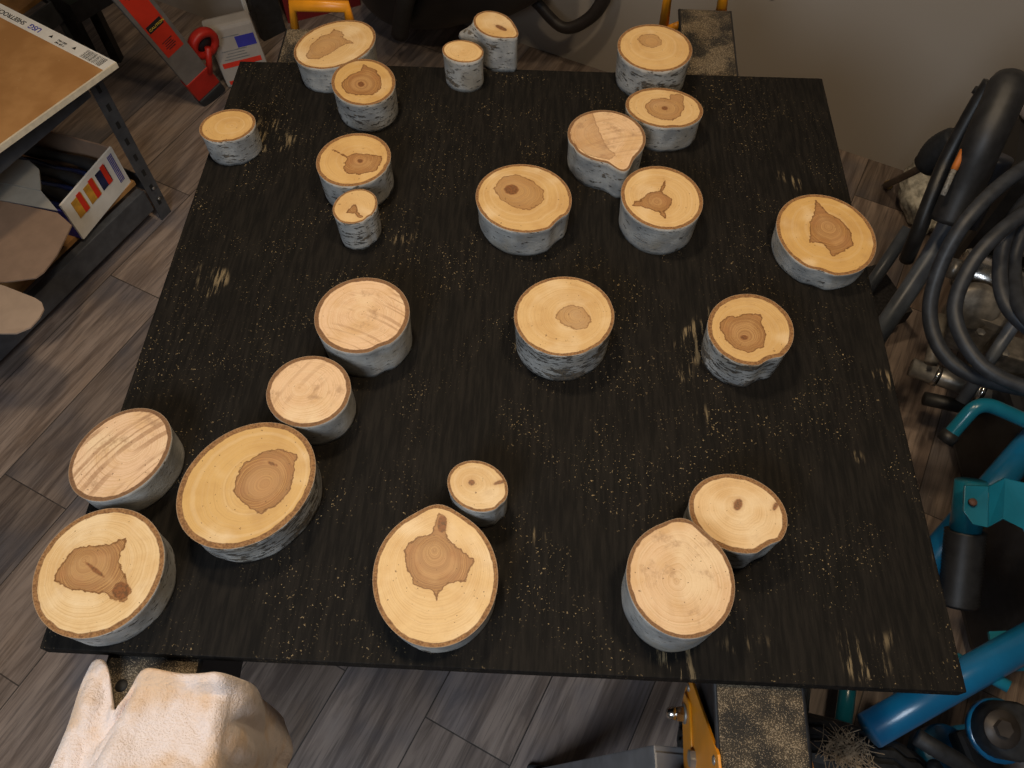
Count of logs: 24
